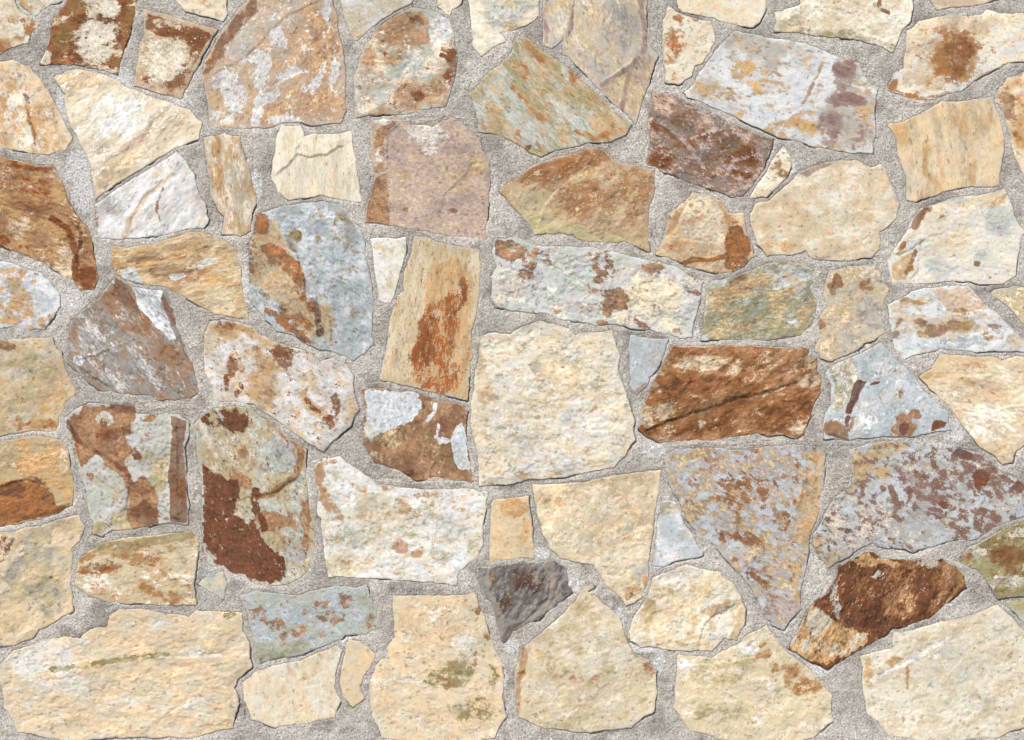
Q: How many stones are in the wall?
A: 77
